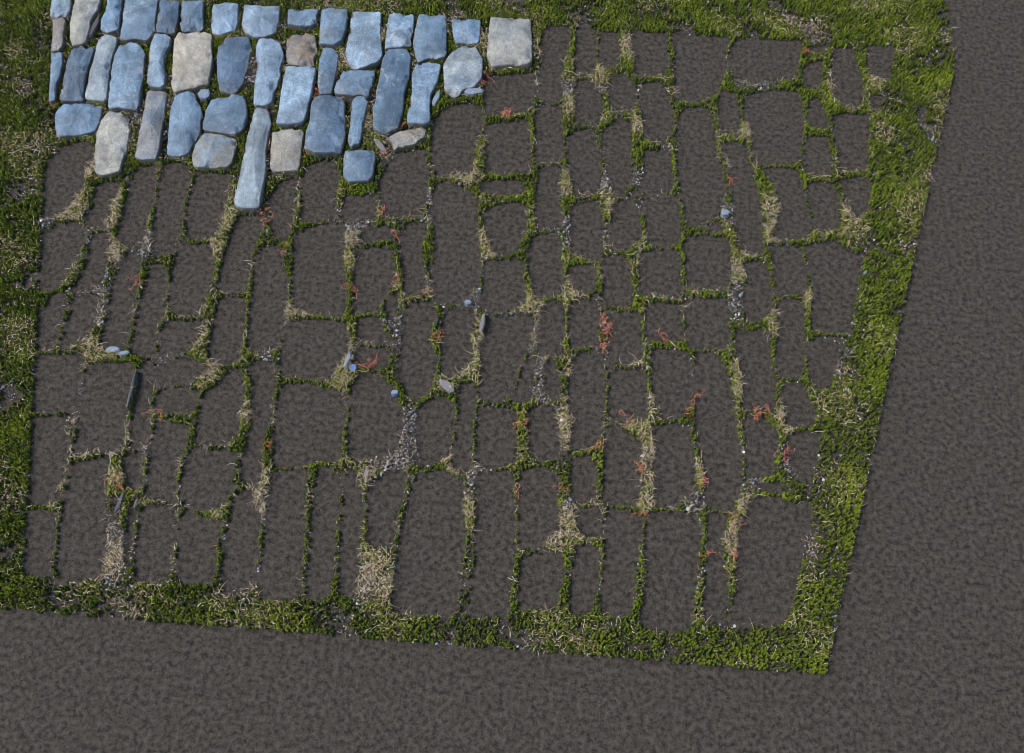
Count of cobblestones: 43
